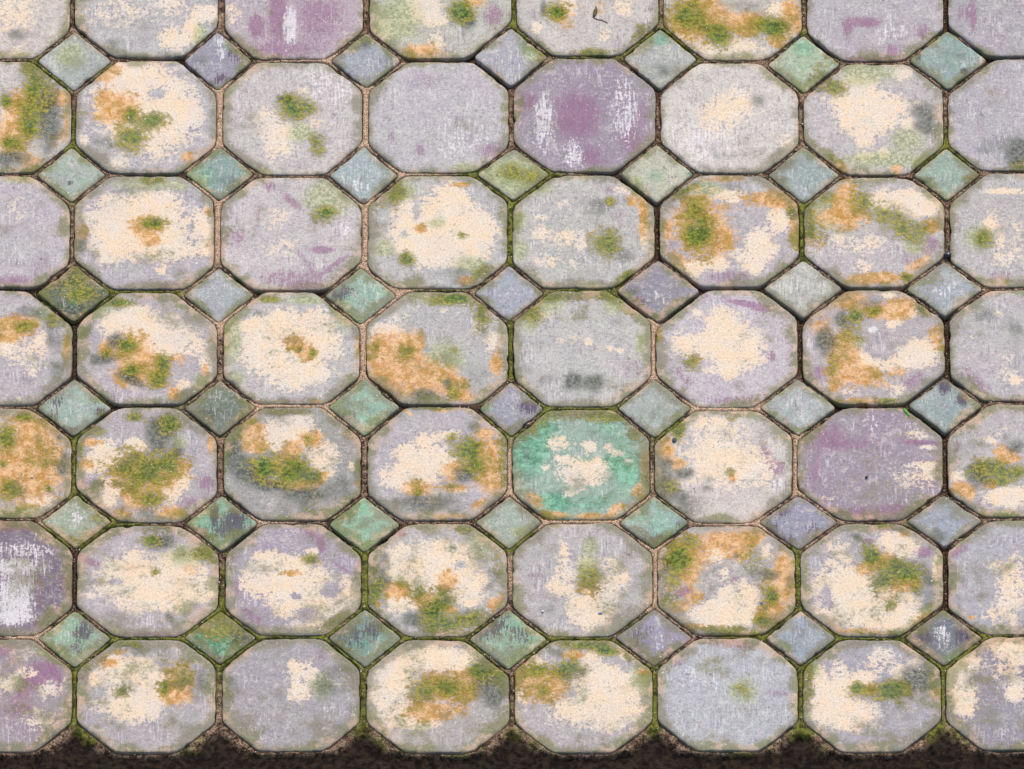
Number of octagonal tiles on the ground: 56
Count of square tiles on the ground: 42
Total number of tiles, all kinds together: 98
